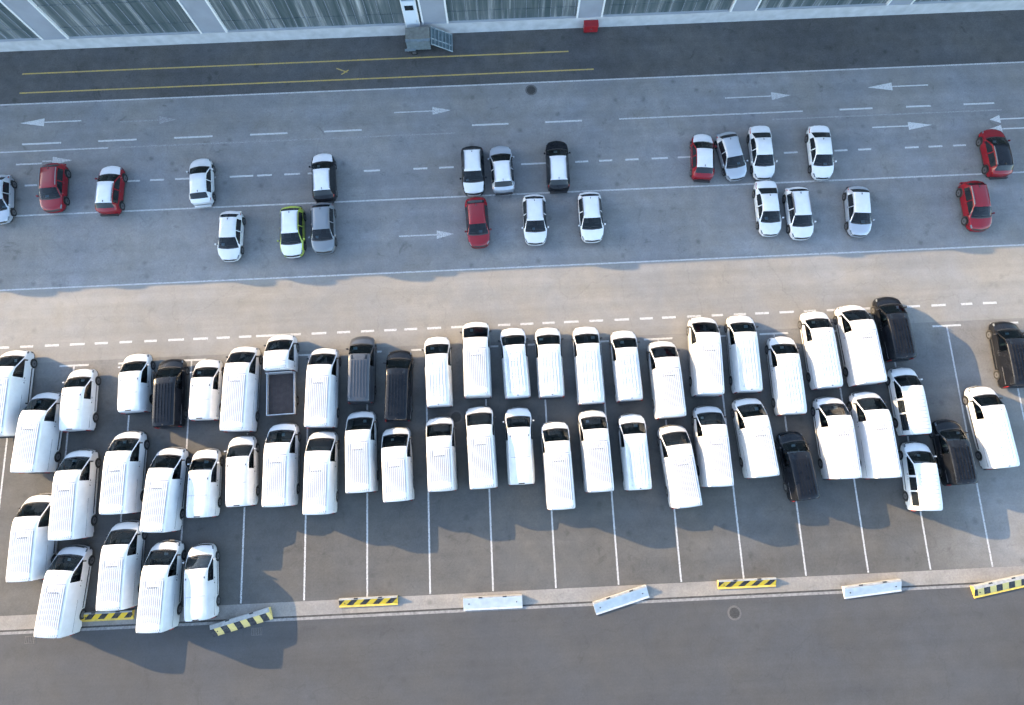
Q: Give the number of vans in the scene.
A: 54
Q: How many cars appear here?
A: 23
